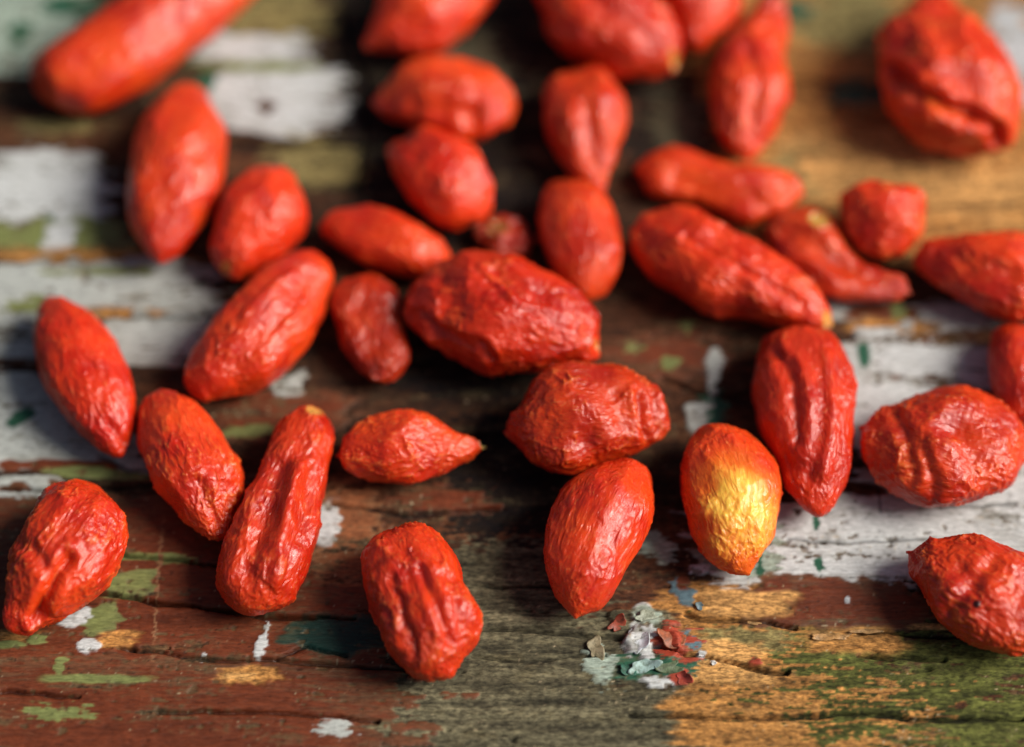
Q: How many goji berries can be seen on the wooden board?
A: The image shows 35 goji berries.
